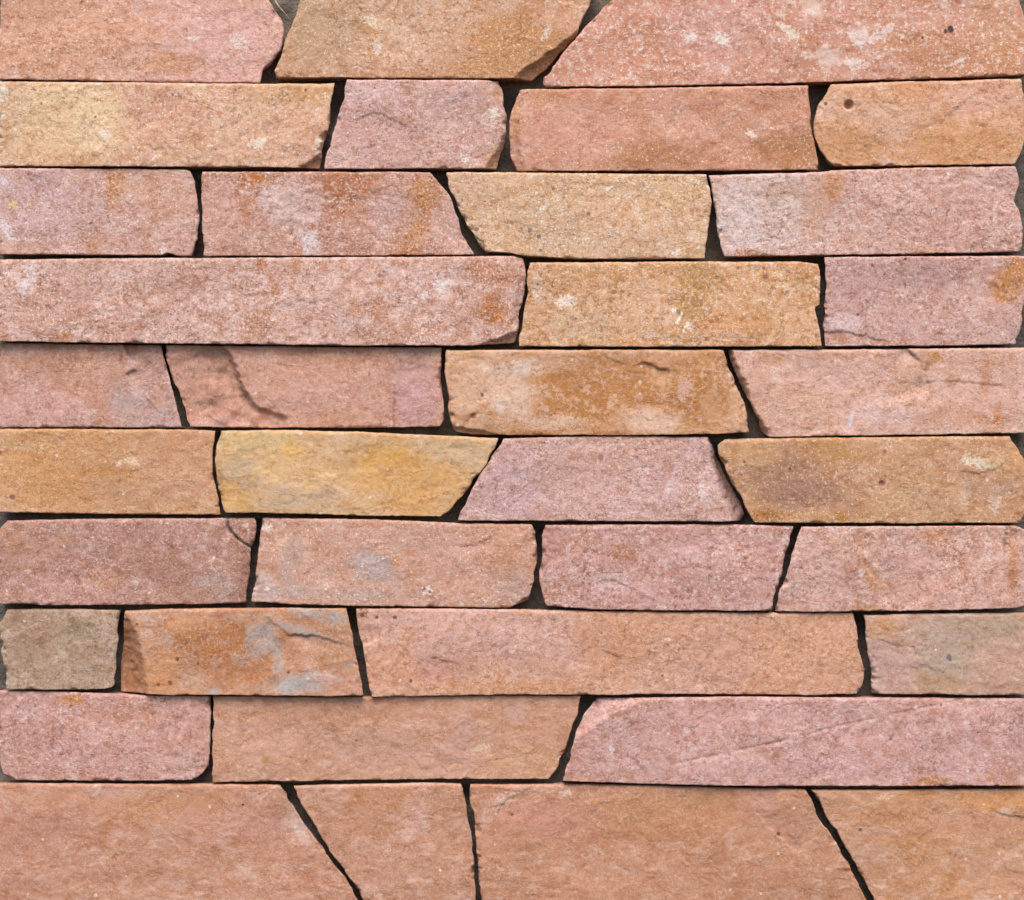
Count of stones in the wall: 37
